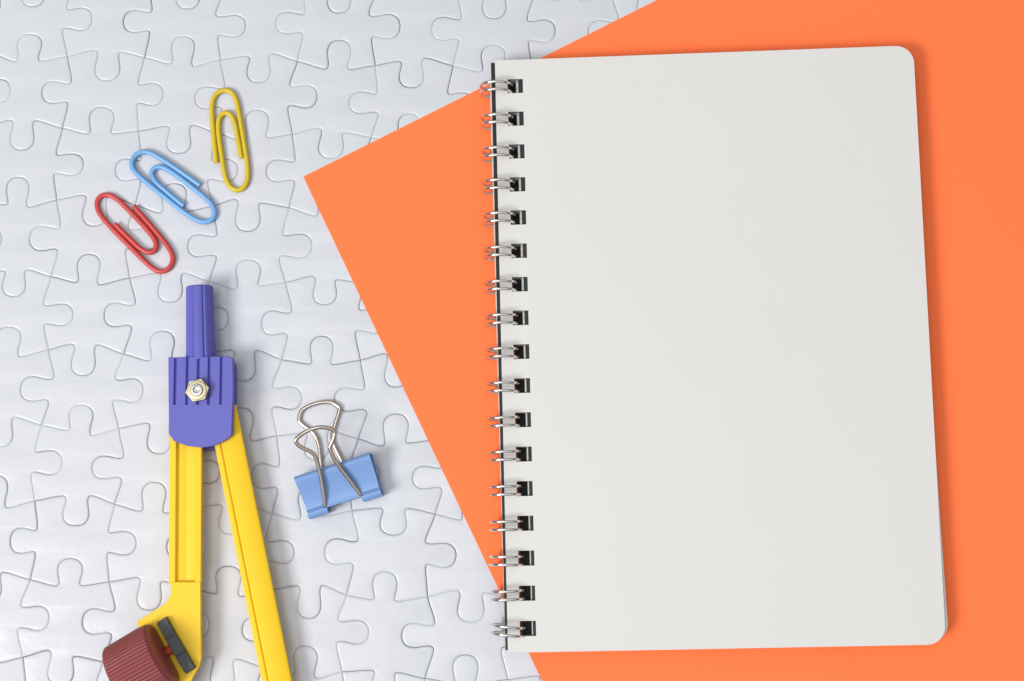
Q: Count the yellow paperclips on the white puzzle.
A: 1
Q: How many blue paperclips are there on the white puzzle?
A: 1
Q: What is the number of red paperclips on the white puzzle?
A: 1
